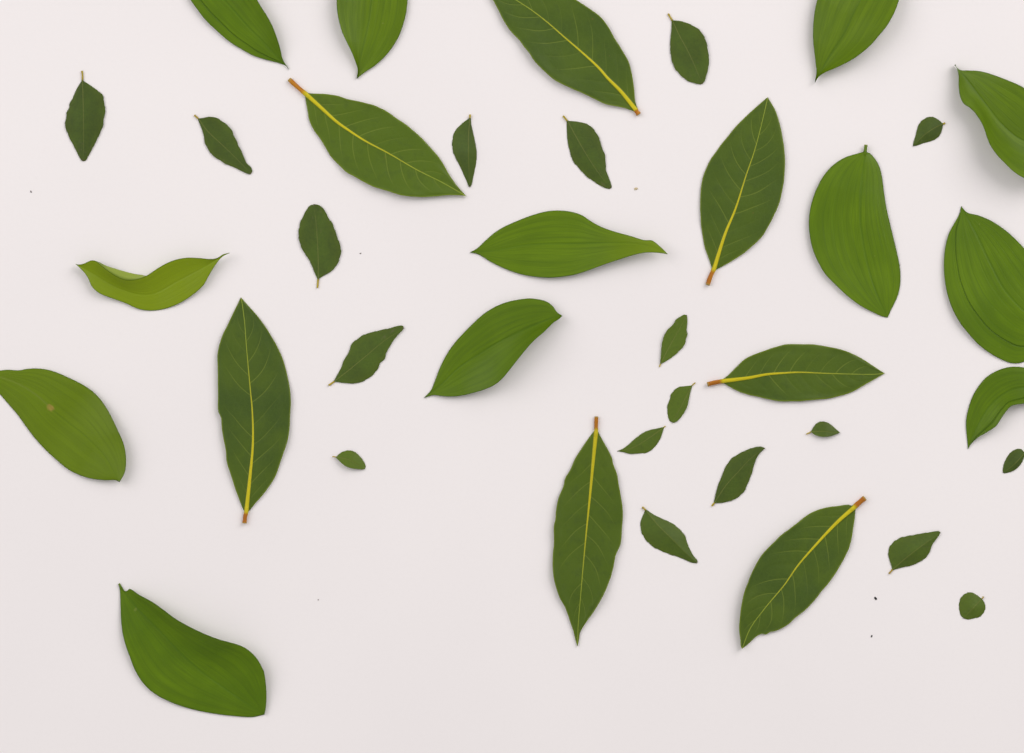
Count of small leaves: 18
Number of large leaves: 19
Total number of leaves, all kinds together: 37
